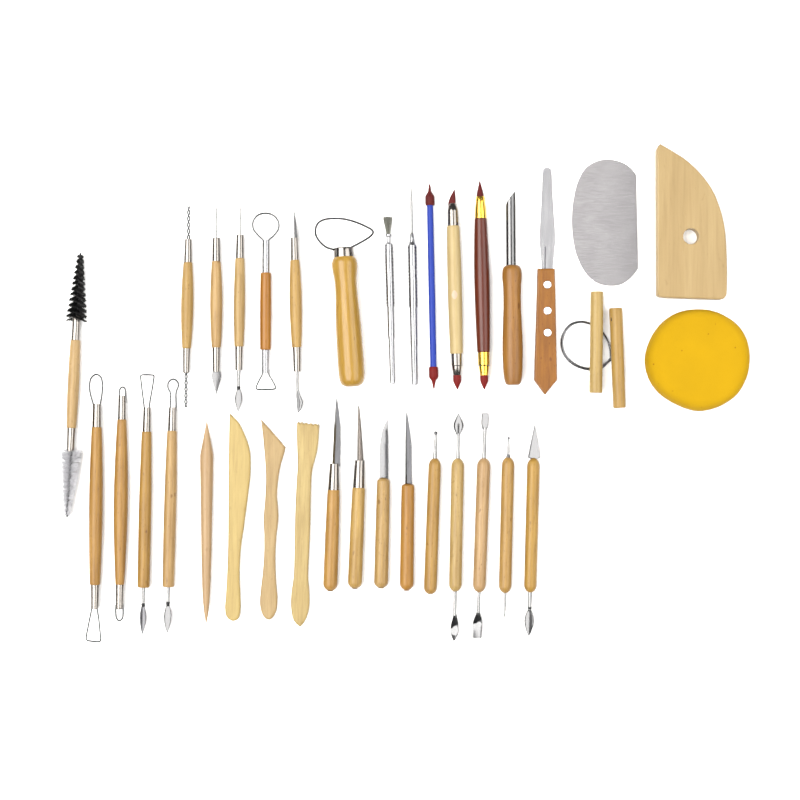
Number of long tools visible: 31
